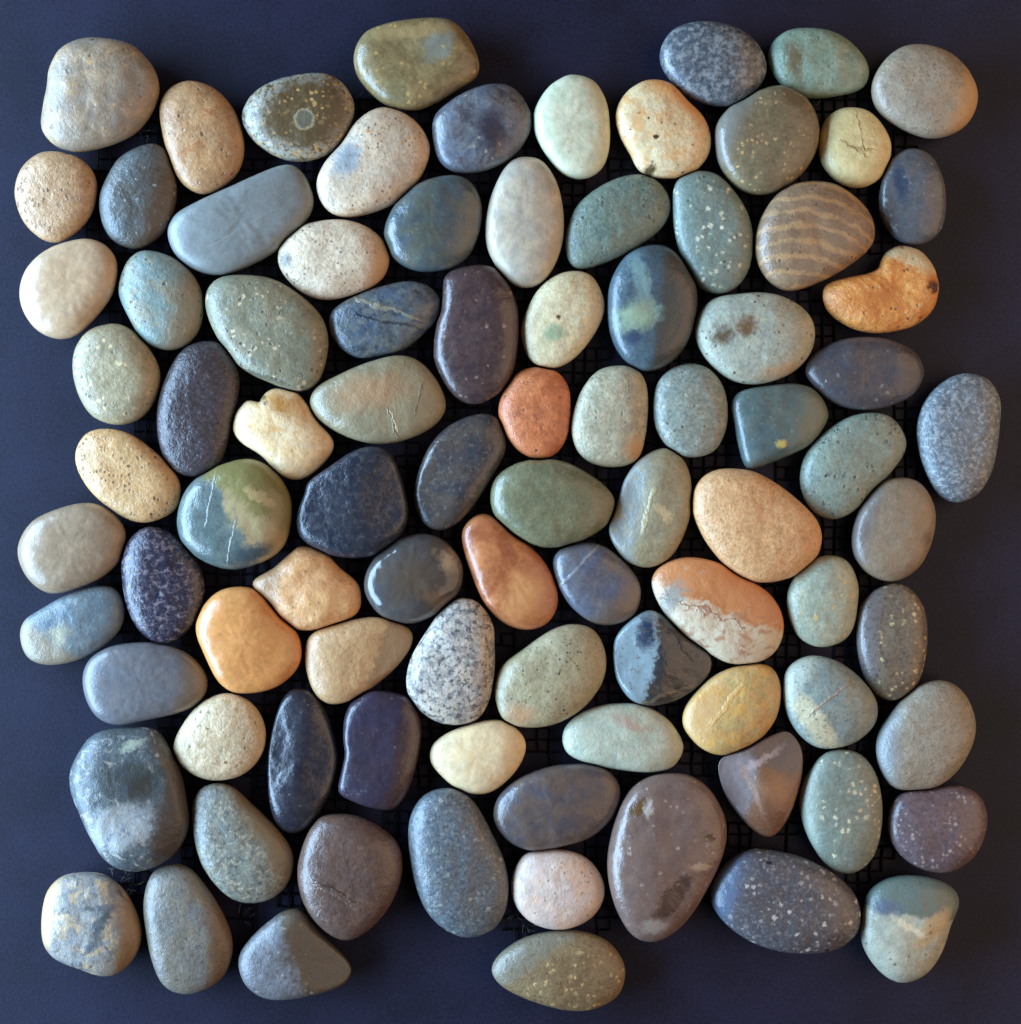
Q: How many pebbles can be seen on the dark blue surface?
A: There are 91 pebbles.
